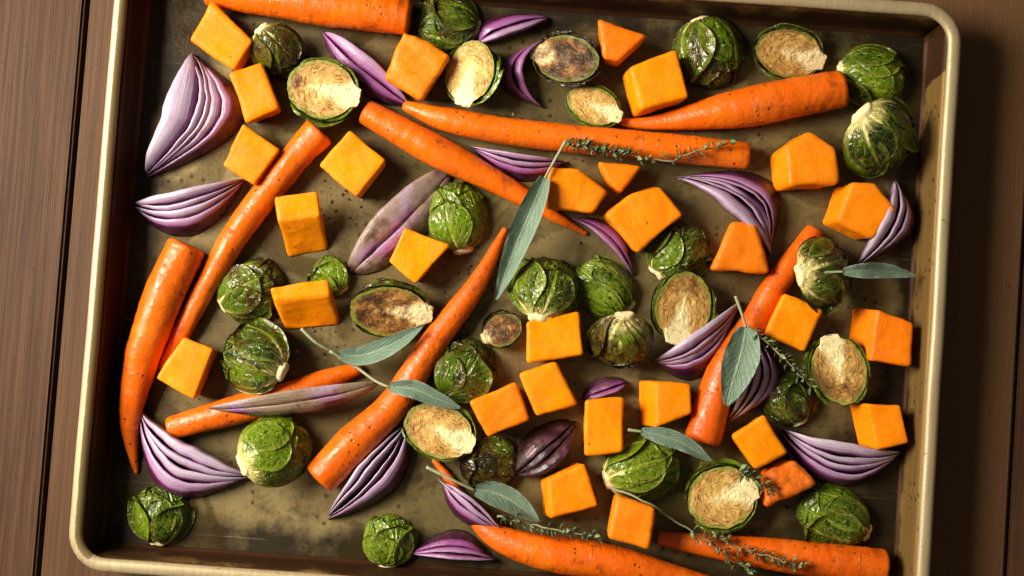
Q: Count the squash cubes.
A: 29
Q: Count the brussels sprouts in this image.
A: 33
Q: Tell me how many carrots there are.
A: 11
